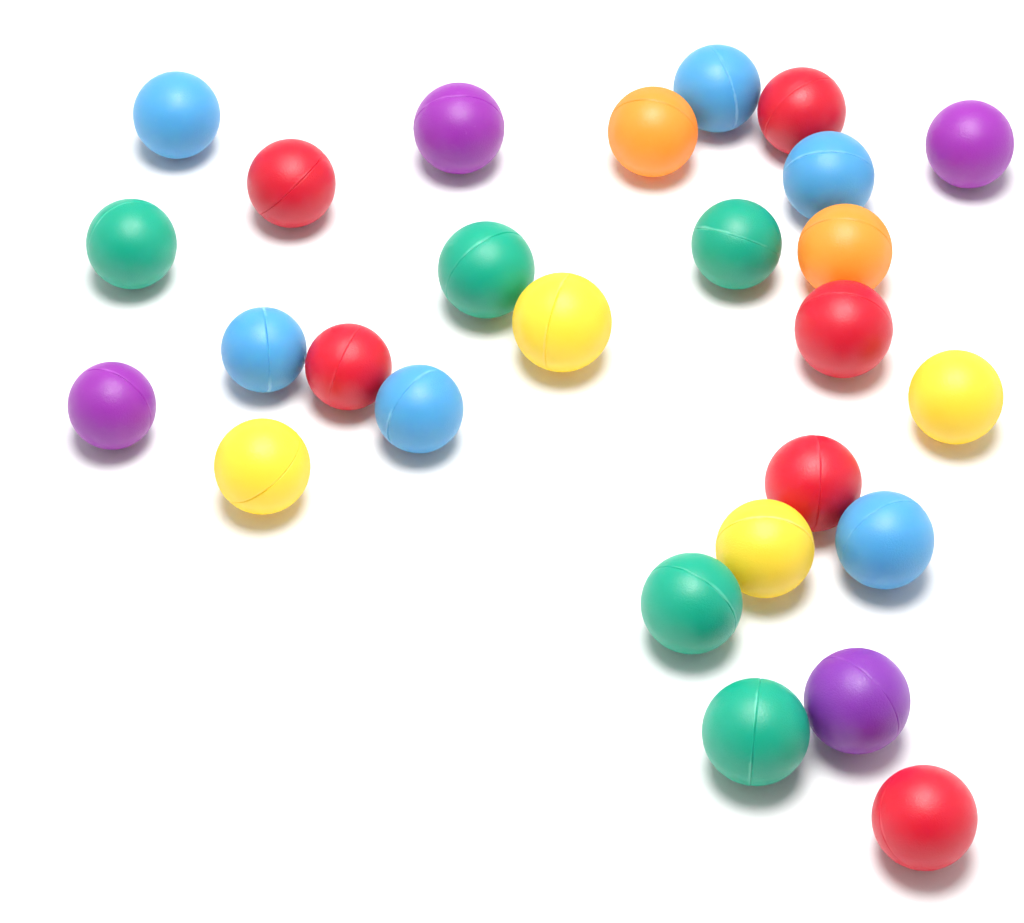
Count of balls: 27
